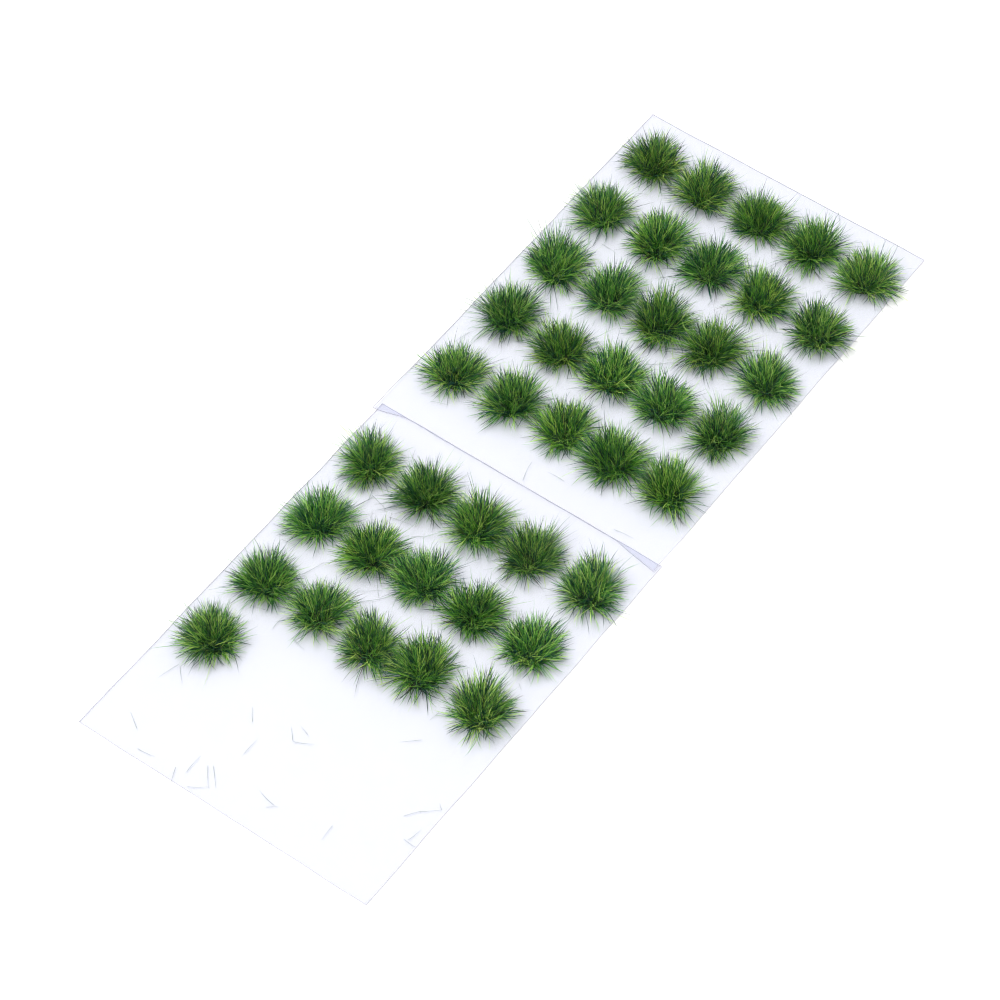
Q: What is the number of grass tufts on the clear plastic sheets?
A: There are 41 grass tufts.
